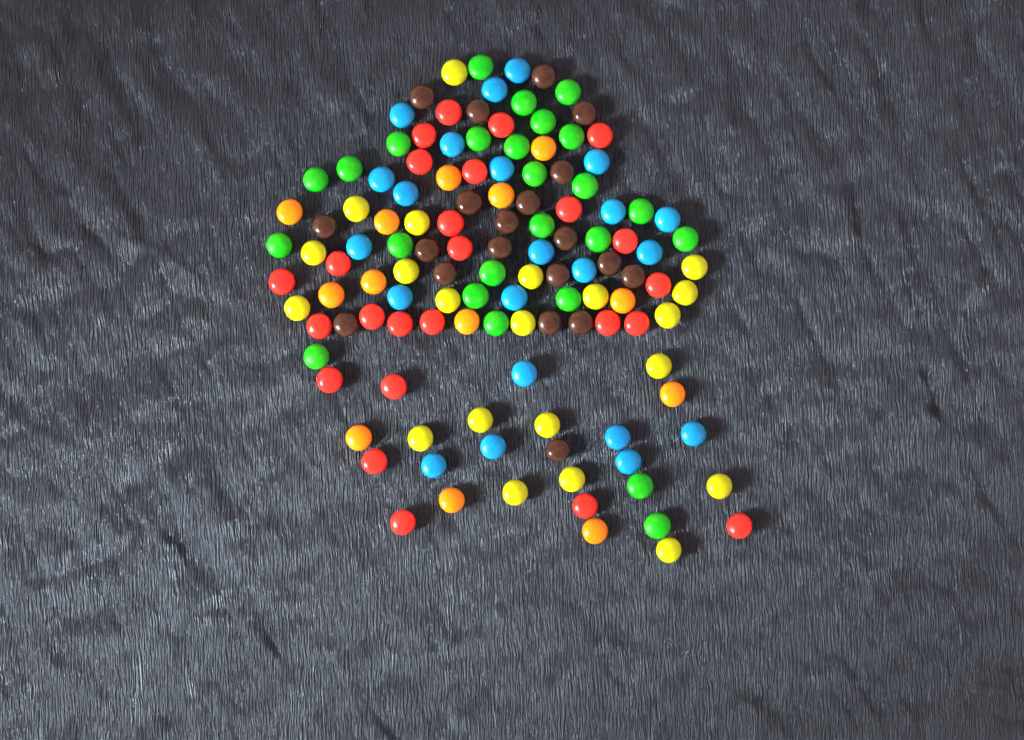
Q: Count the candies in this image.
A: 126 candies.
